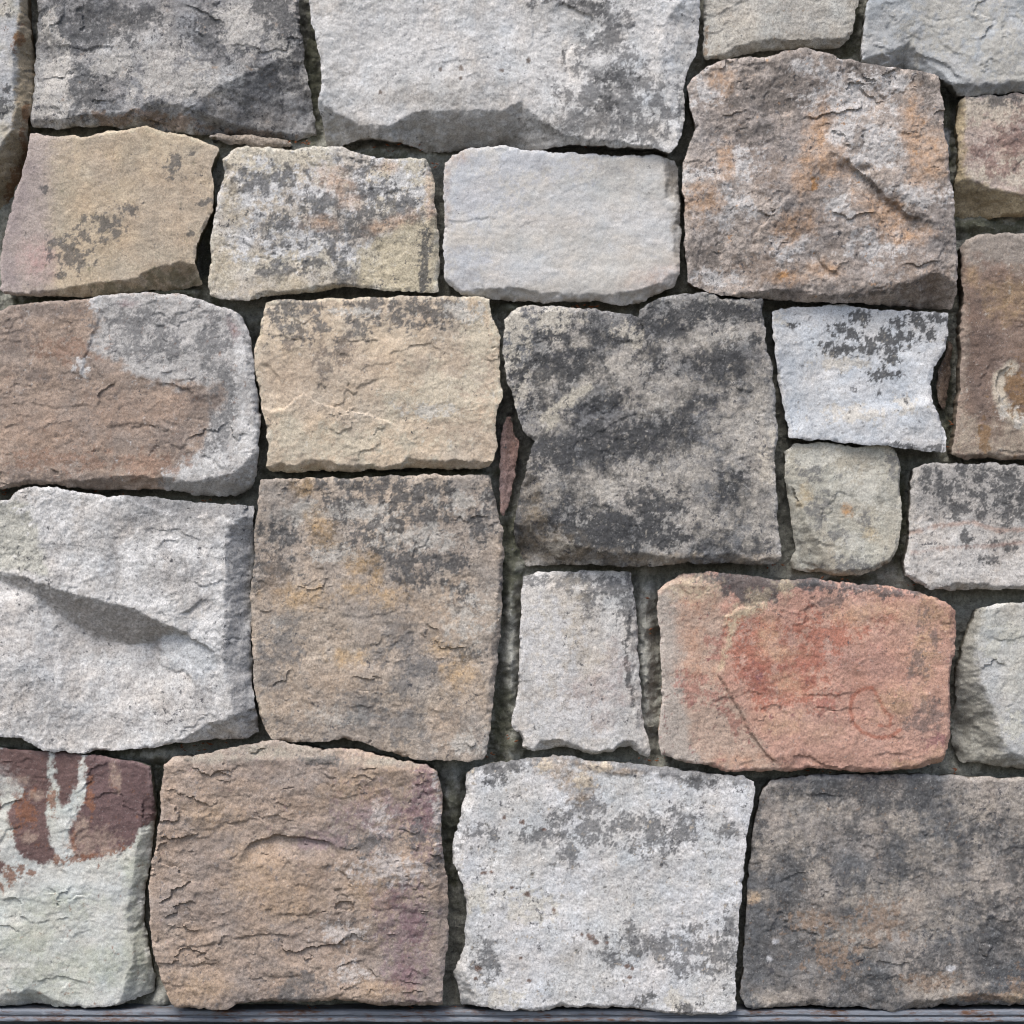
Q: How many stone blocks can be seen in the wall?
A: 26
